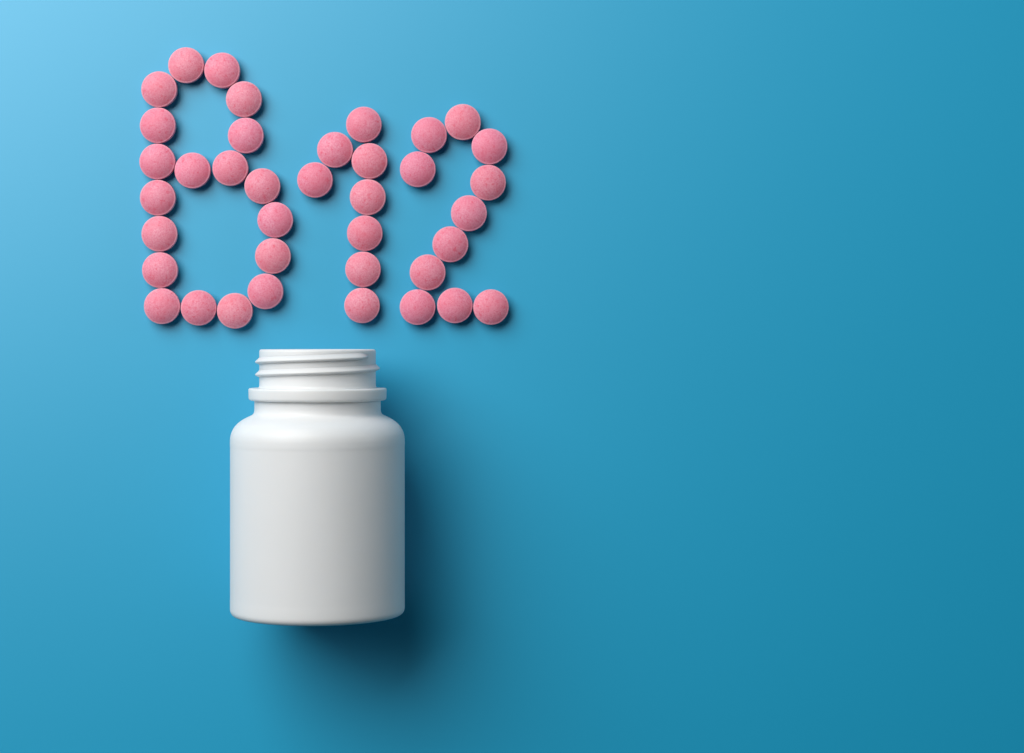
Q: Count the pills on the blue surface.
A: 38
